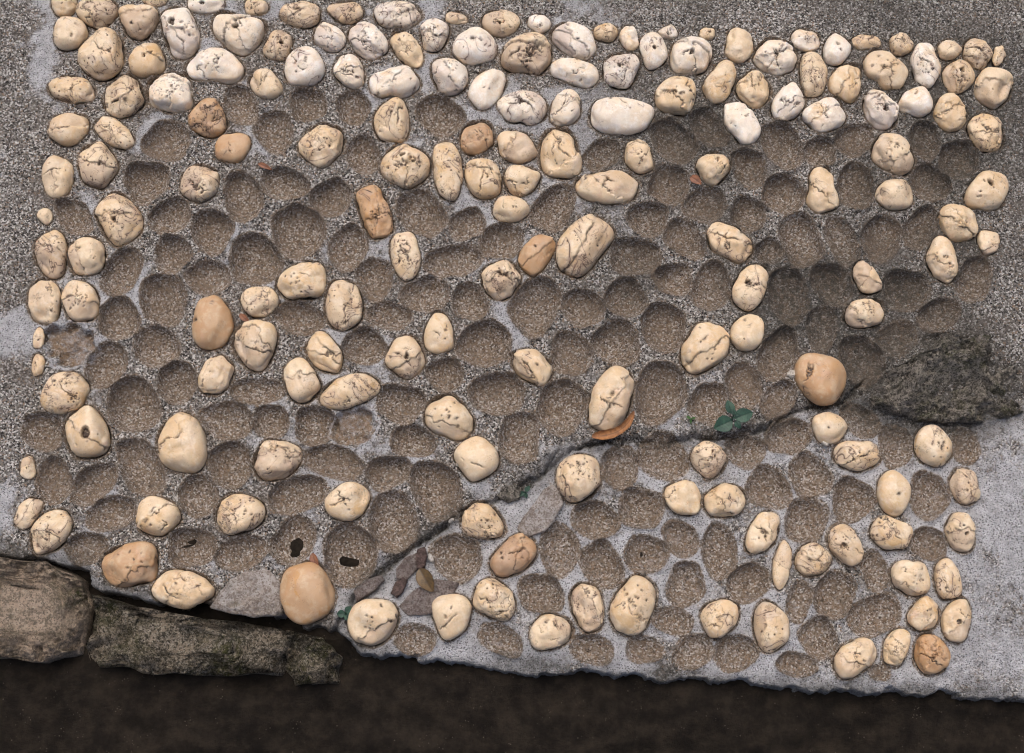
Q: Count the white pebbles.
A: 35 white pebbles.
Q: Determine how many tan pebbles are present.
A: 132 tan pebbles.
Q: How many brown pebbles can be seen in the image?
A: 11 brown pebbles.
